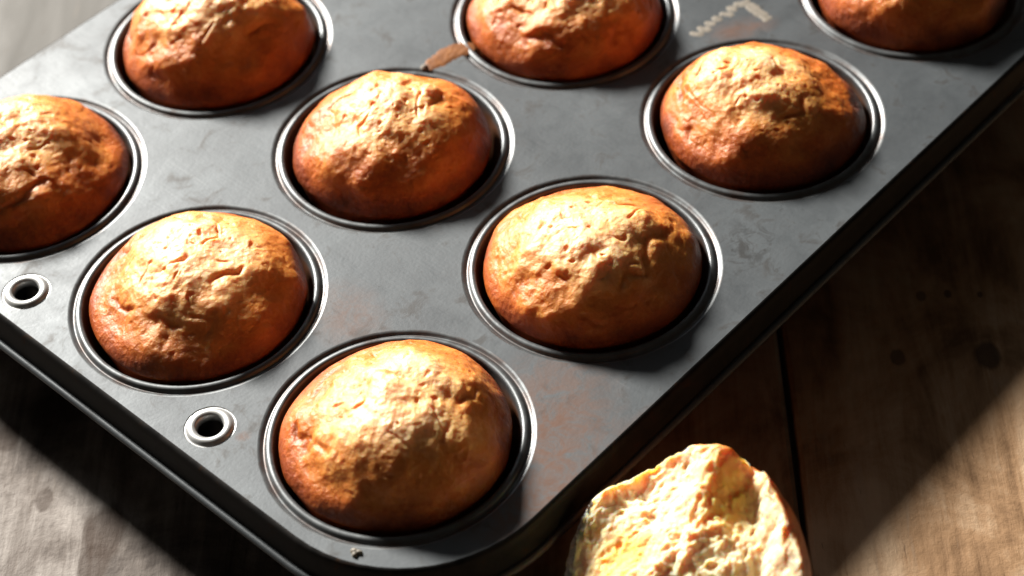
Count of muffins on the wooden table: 10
